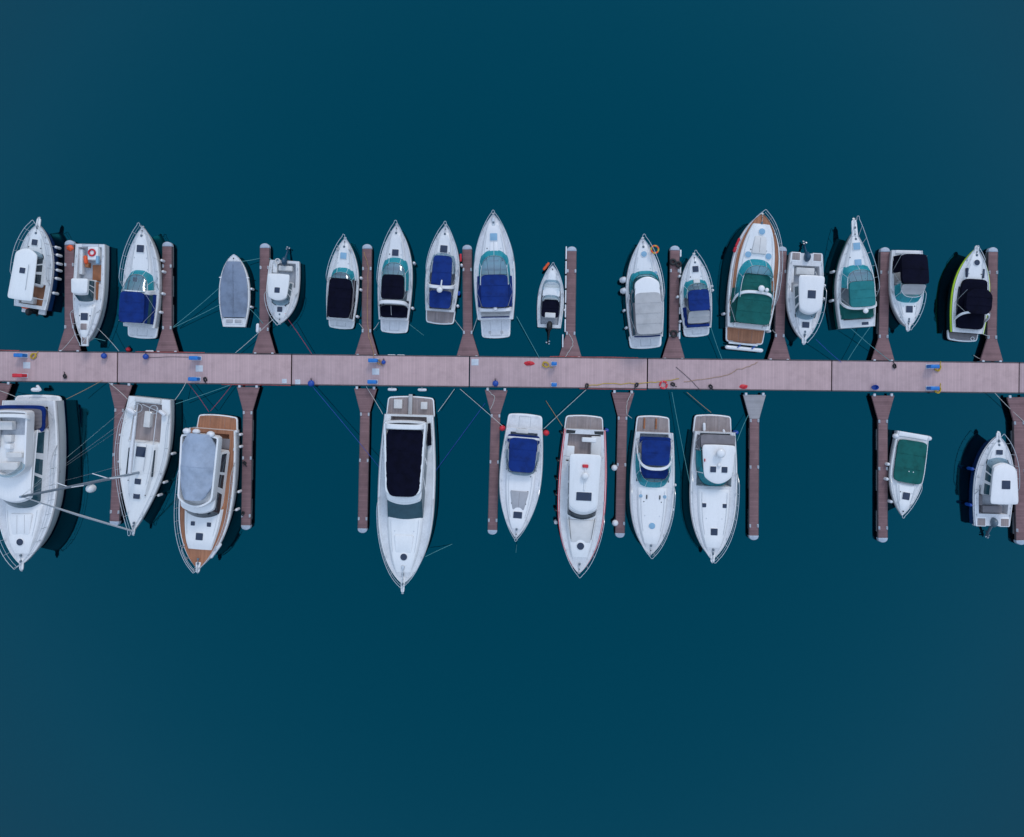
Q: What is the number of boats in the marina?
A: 27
